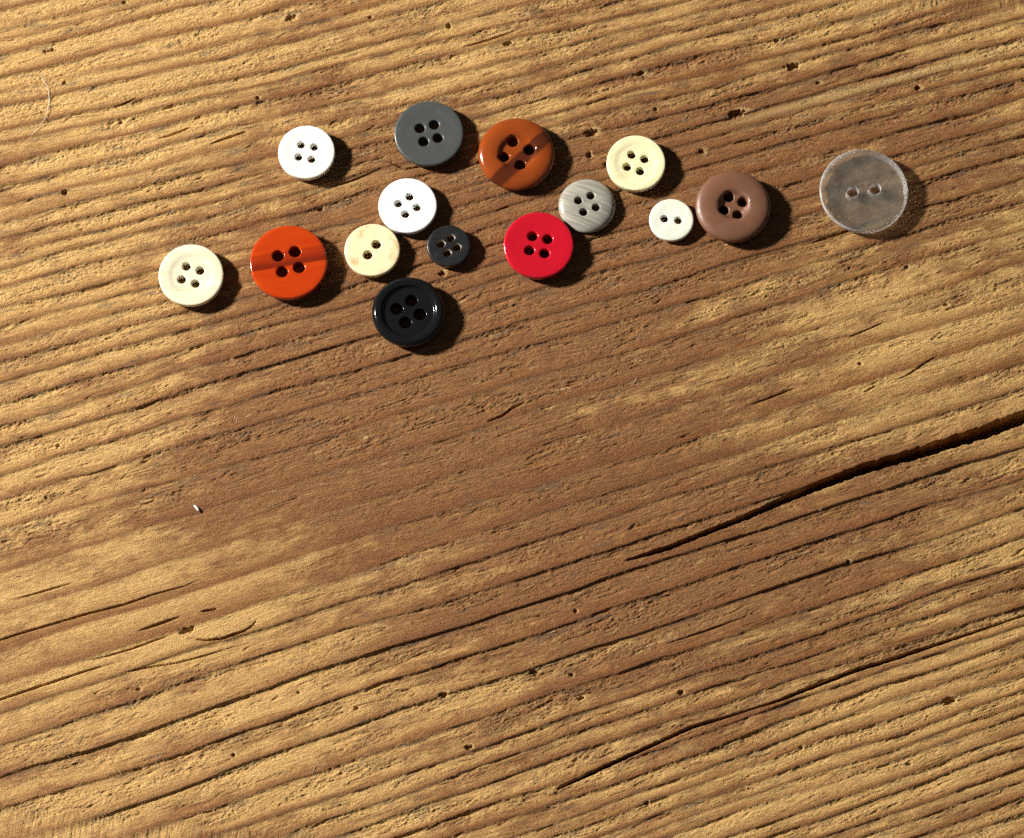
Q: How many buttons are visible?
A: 15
